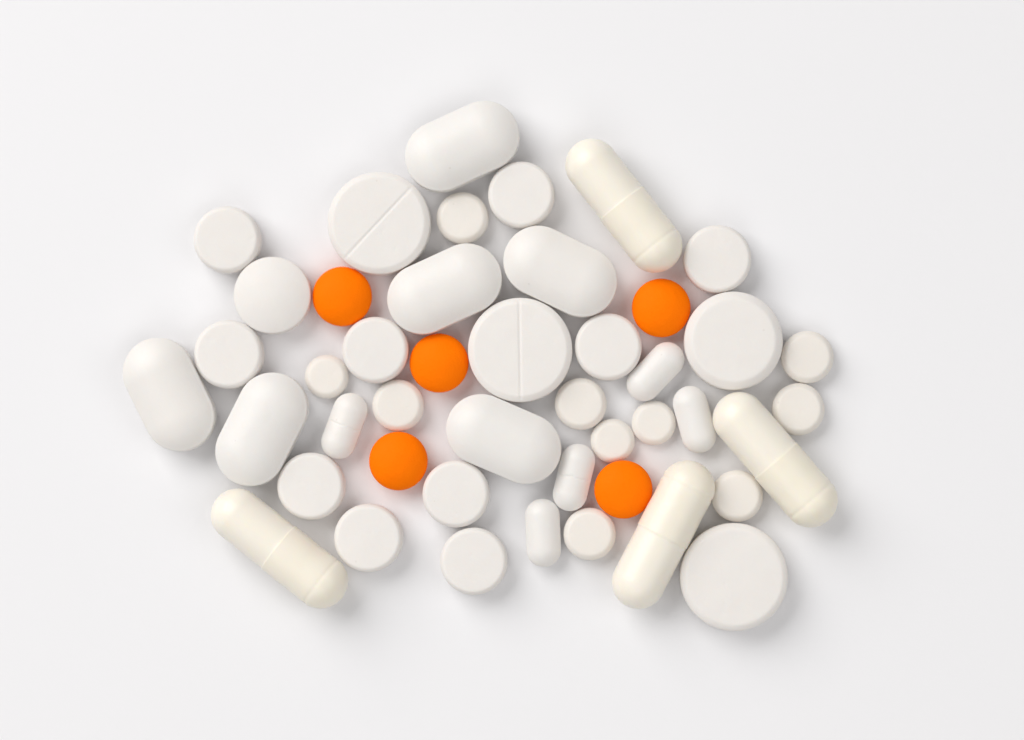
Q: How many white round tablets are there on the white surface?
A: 25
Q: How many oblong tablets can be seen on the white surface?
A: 11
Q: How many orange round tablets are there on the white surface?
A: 5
